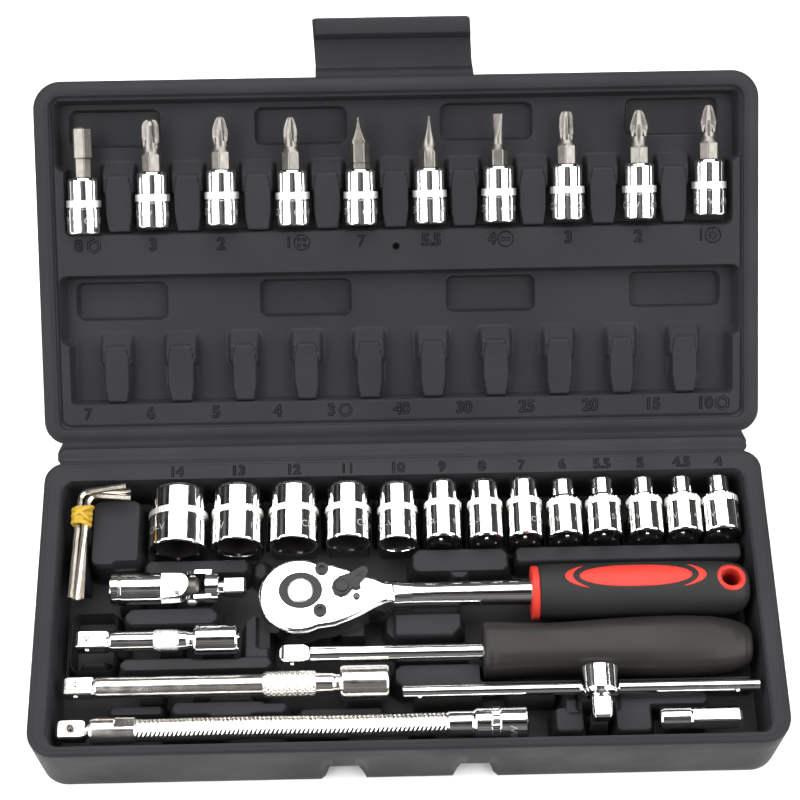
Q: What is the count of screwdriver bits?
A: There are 10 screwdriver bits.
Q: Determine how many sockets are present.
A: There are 13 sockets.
